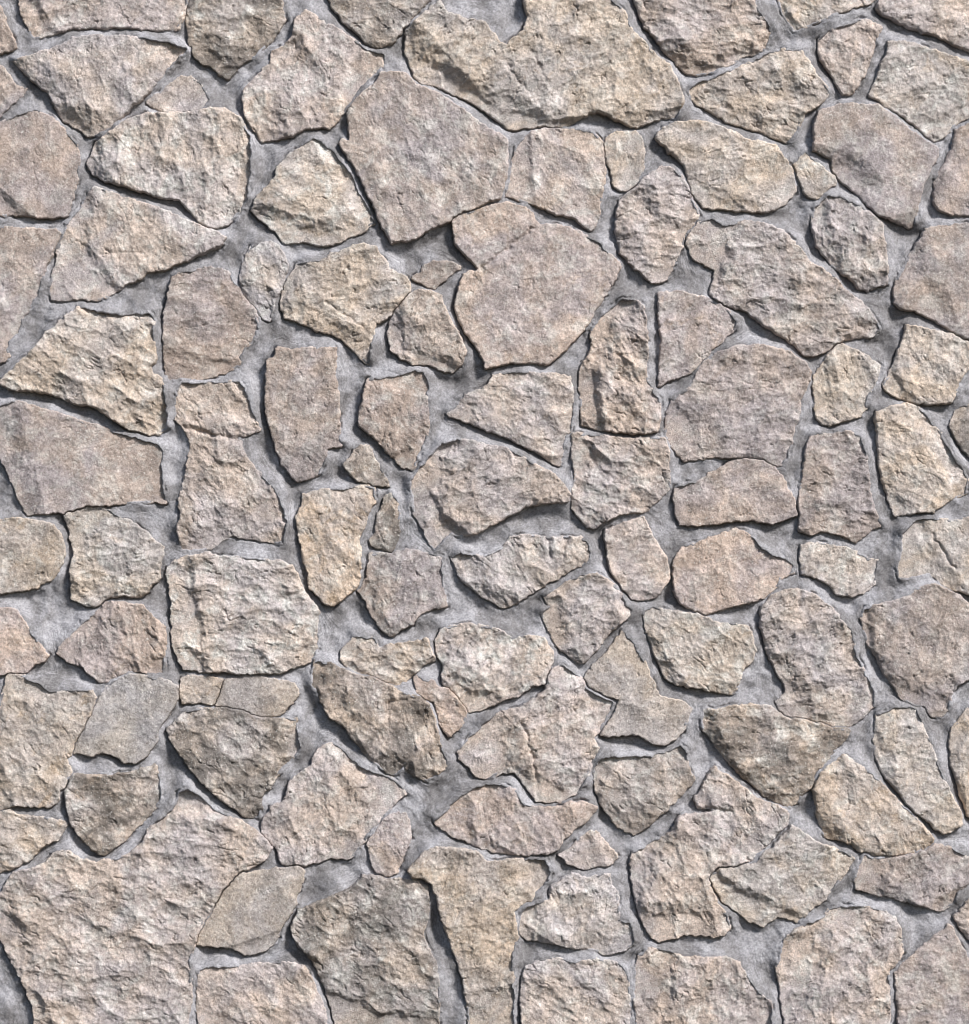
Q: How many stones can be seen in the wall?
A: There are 108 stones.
